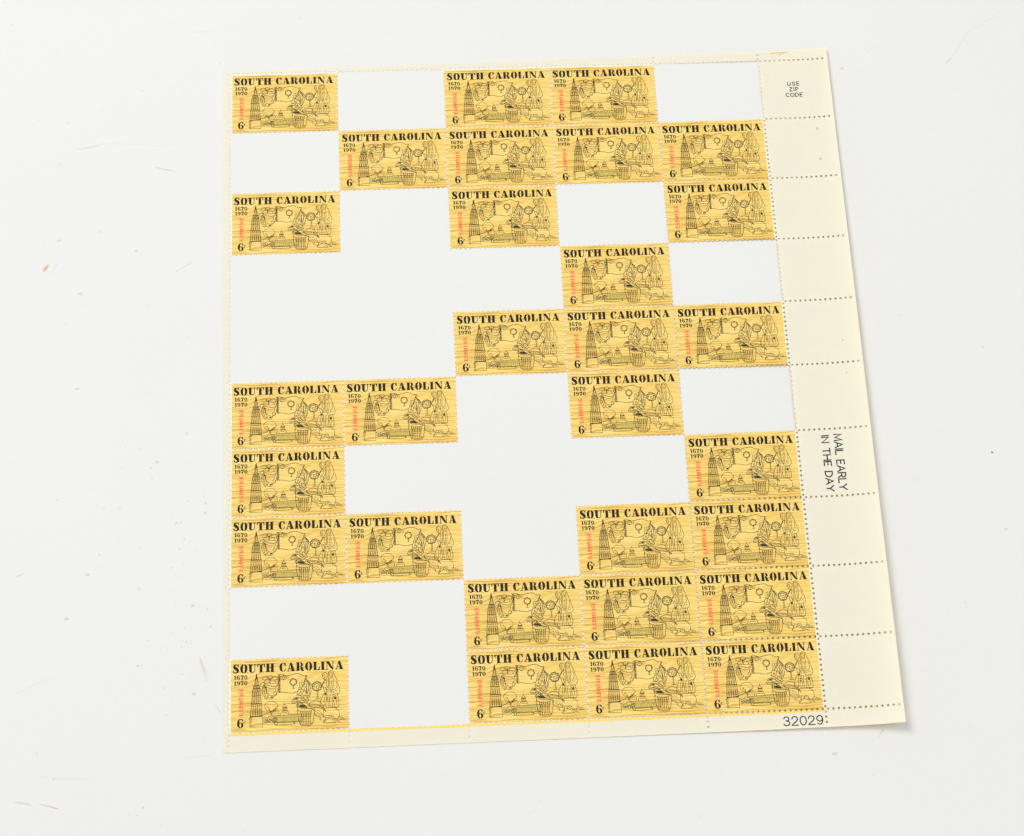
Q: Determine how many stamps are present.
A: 30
